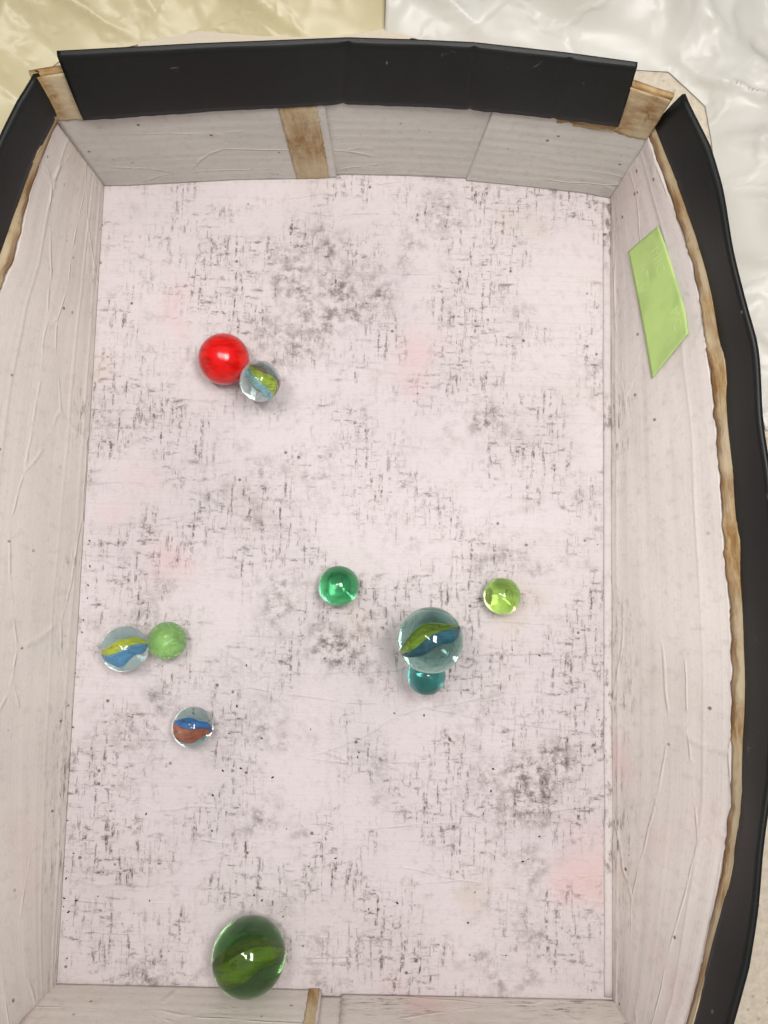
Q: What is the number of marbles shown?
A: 10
